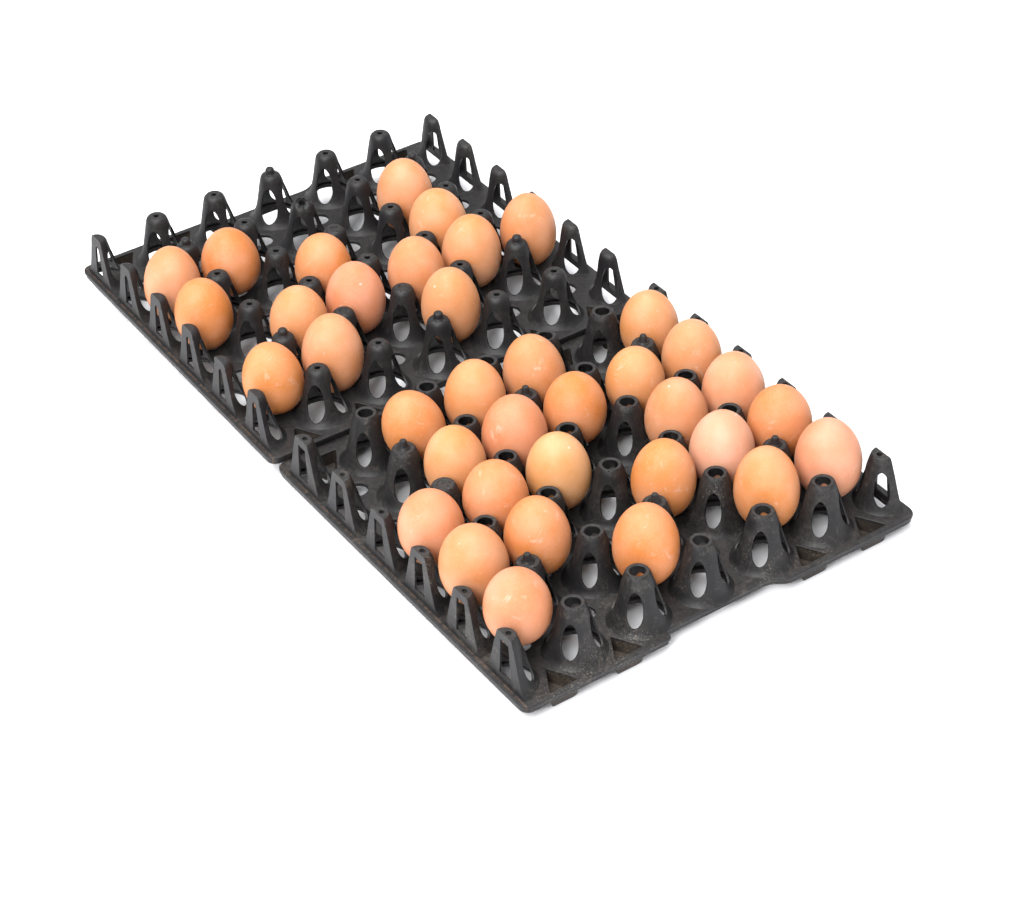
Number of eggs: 37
